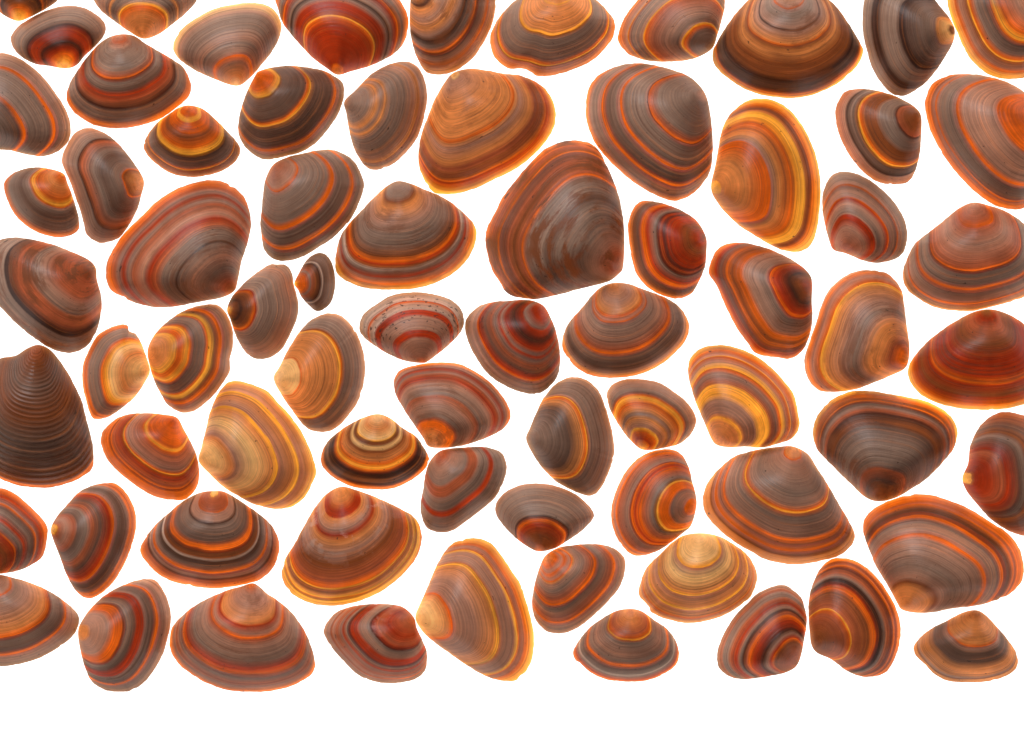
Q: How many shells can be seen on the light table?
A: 72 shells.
